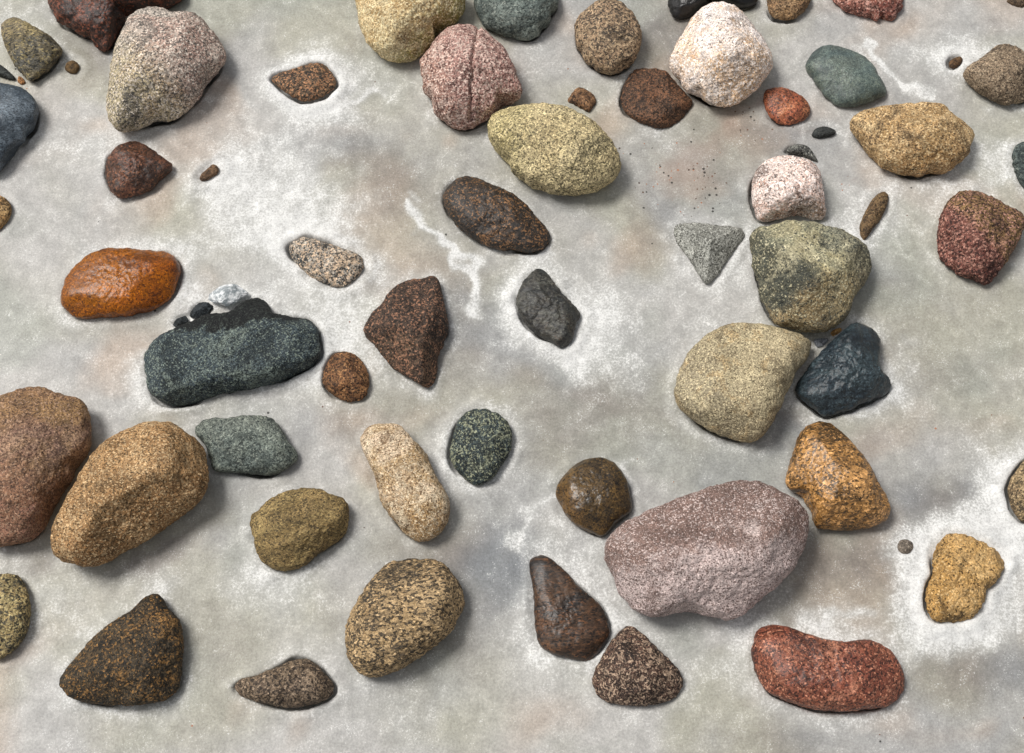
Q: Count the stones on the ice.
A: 68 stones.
